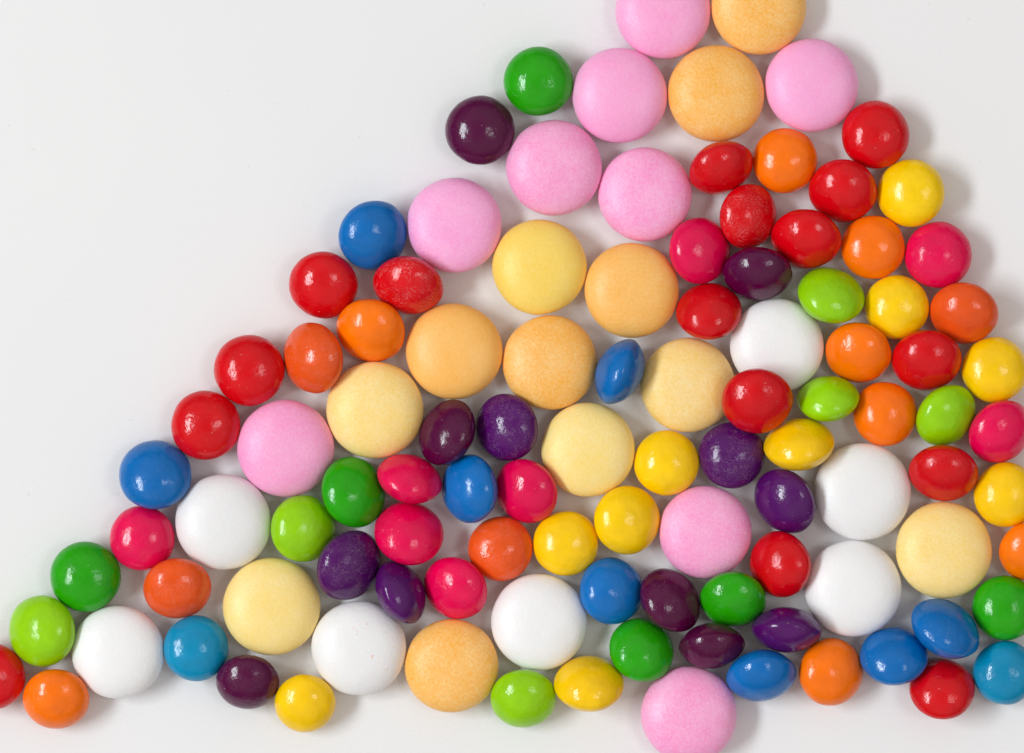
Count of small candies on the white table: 80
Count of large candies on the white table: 28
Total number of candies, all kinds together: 108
